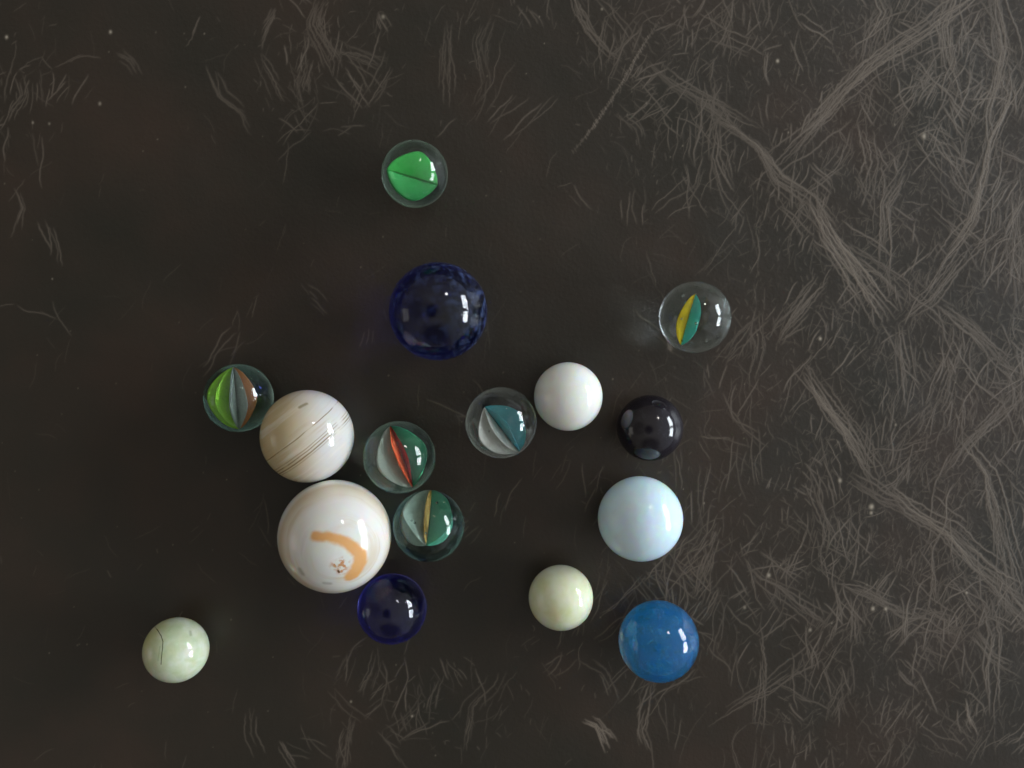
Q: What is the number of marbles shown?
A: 16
